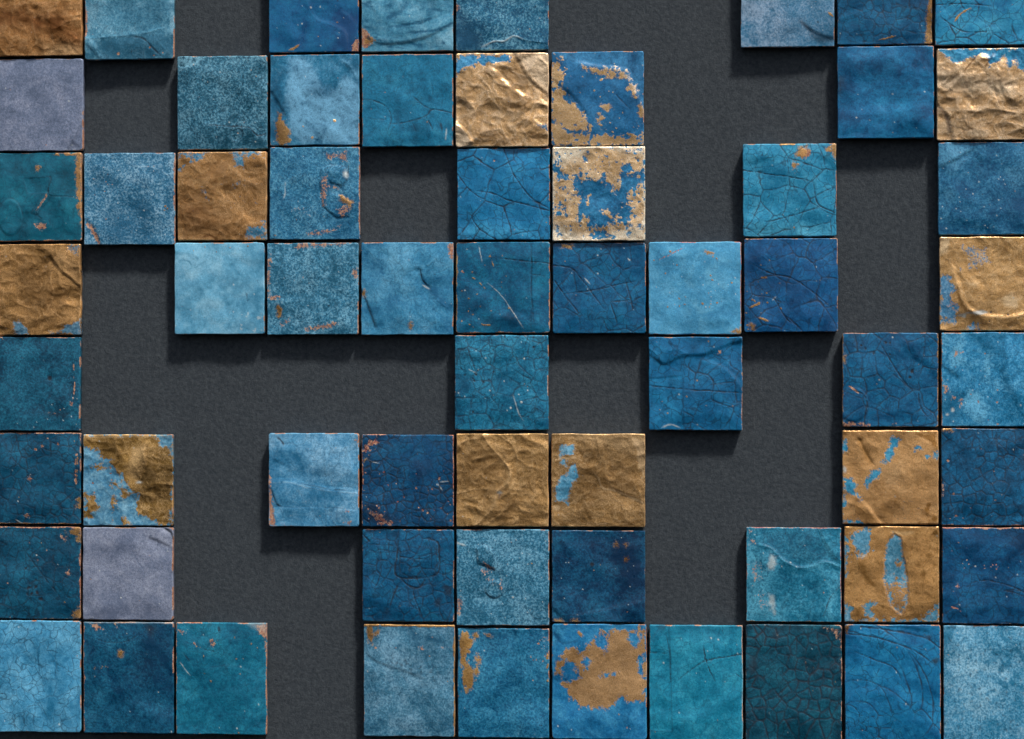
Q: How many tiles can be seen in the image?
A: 64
